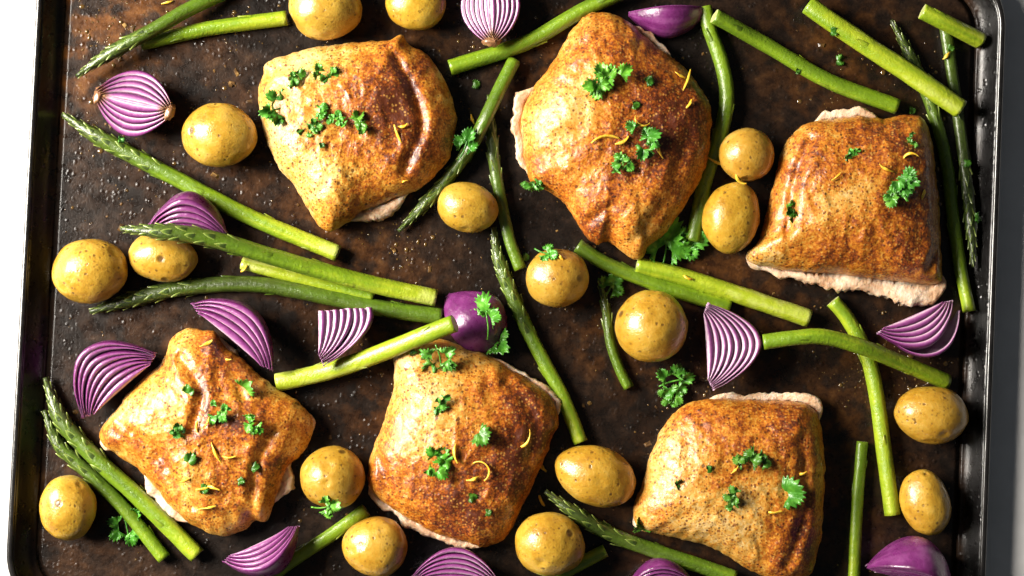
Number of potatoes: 17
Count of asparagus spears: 28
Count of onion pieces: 14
